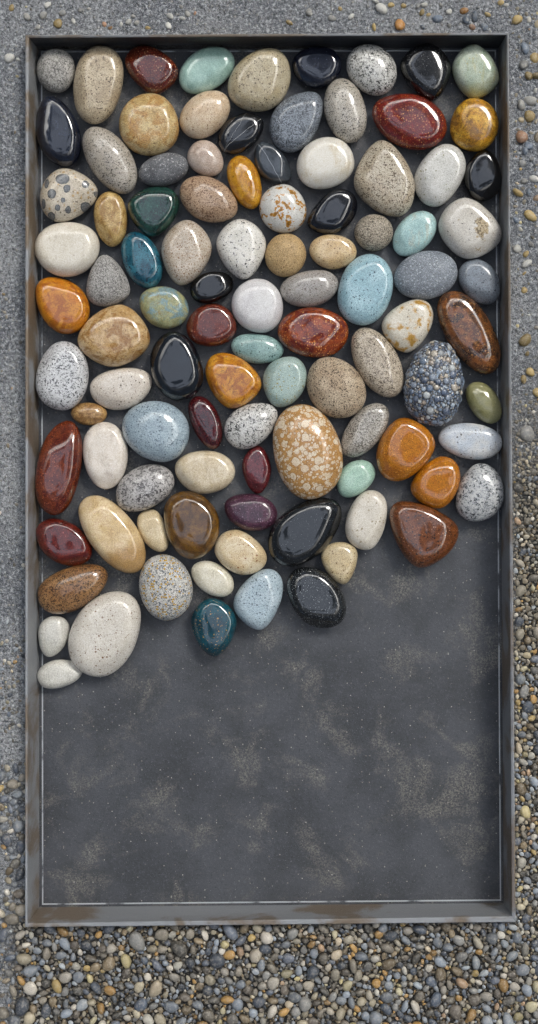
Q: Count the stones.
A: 100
